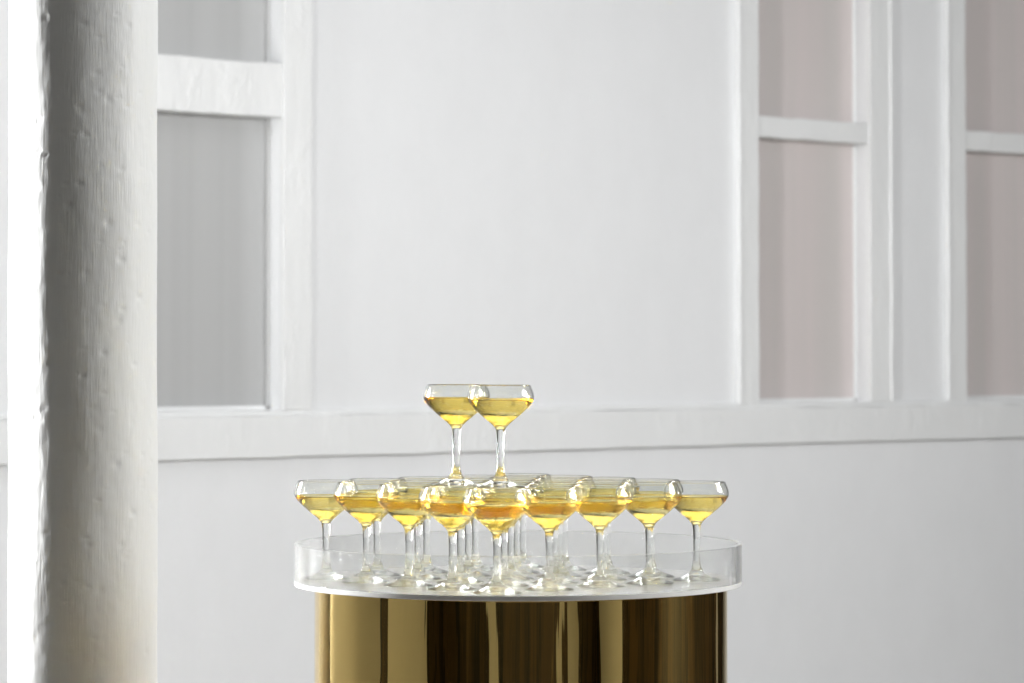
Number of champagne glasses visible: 27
